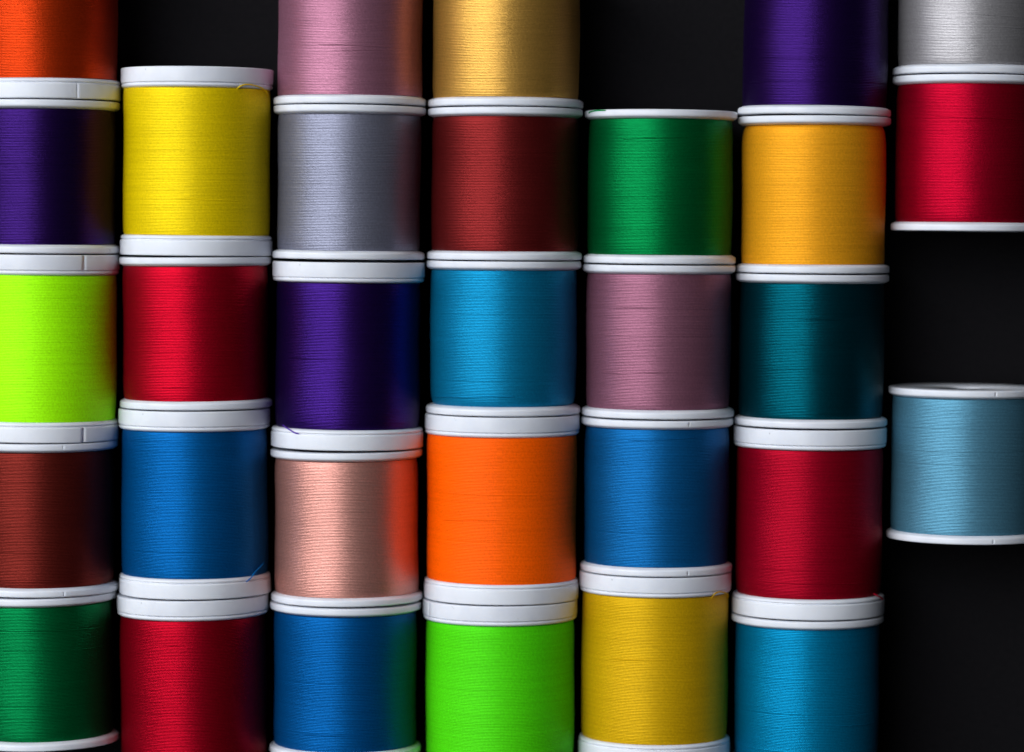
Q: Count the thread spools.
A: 31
